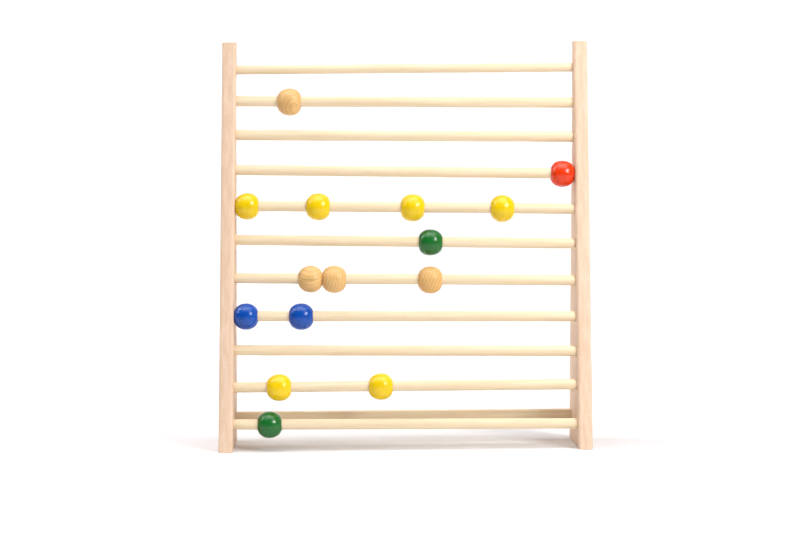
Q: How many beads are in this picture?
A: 15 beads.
